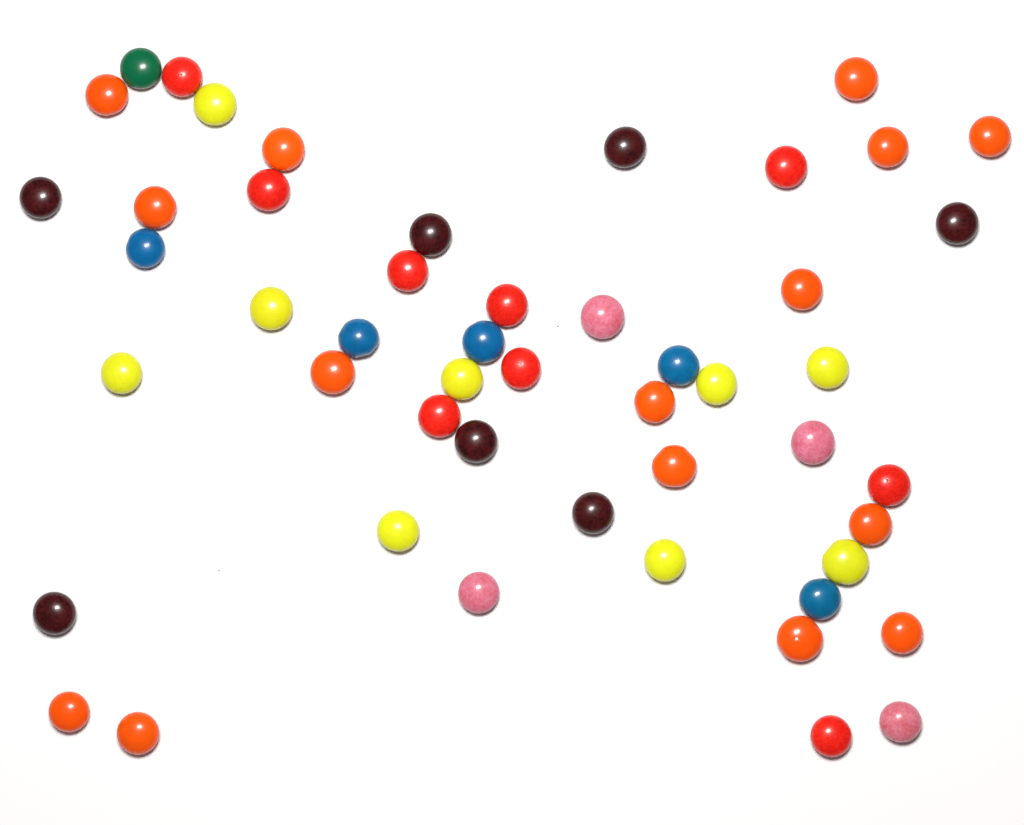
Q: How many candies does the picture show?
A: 50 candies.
